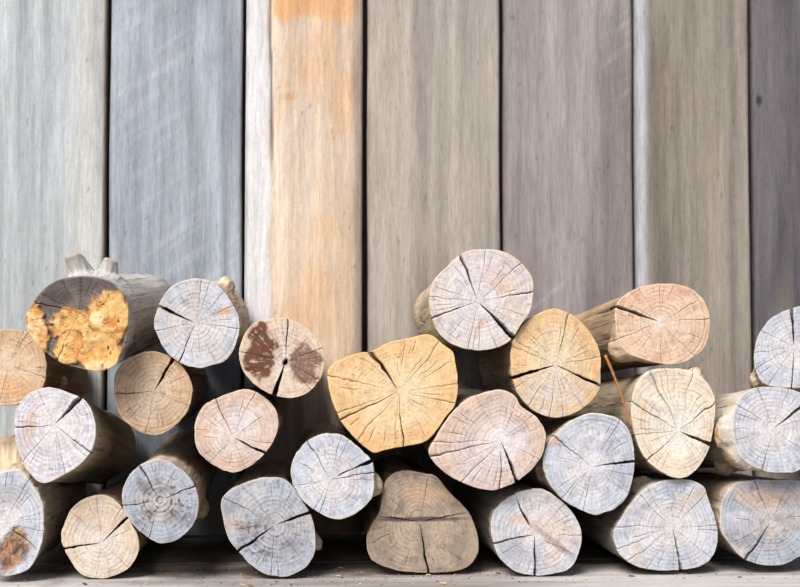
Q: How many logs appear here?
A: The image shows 25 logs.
